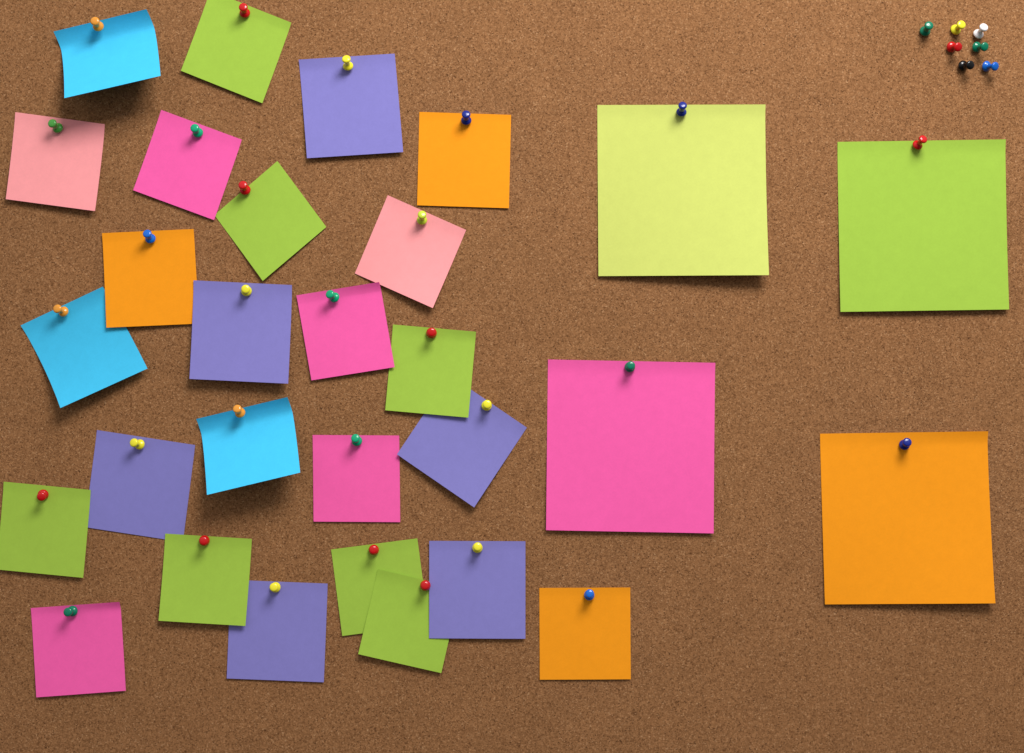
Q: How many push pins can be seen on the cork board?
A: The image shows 36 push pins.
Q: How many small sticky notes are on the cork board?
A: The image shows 25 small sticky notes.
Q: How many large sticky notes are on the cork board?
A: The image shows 4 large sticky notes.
